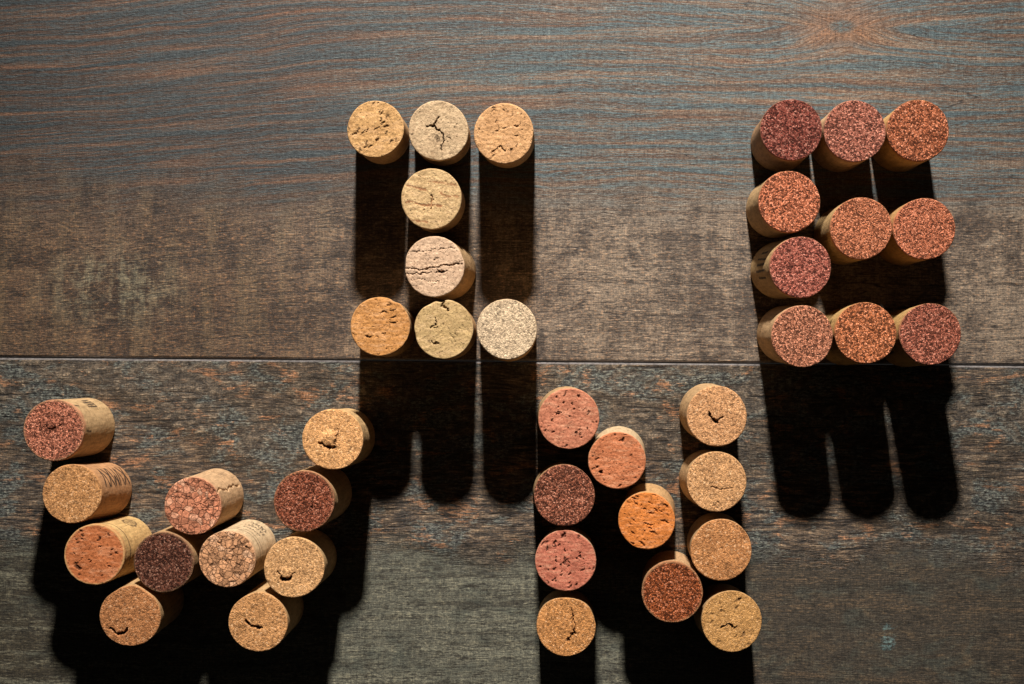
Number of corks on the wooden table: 40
